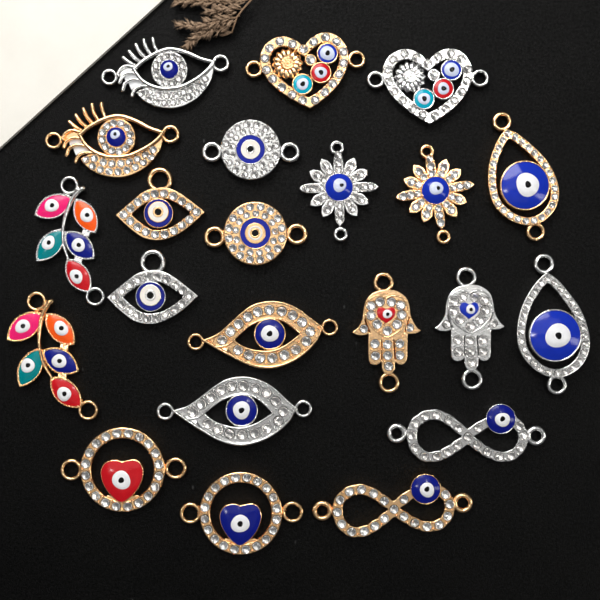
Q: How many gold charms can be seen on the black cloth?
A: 12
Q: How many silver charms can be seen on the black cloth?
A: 10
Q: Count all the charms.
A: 22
